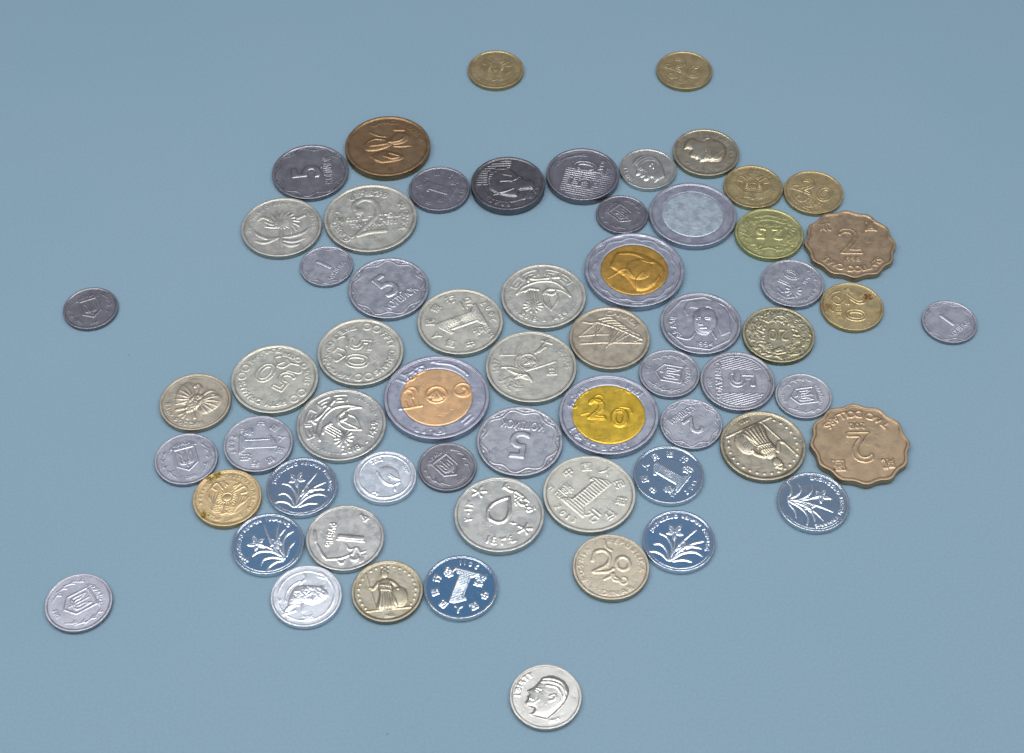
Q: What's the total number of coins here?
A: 62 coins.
